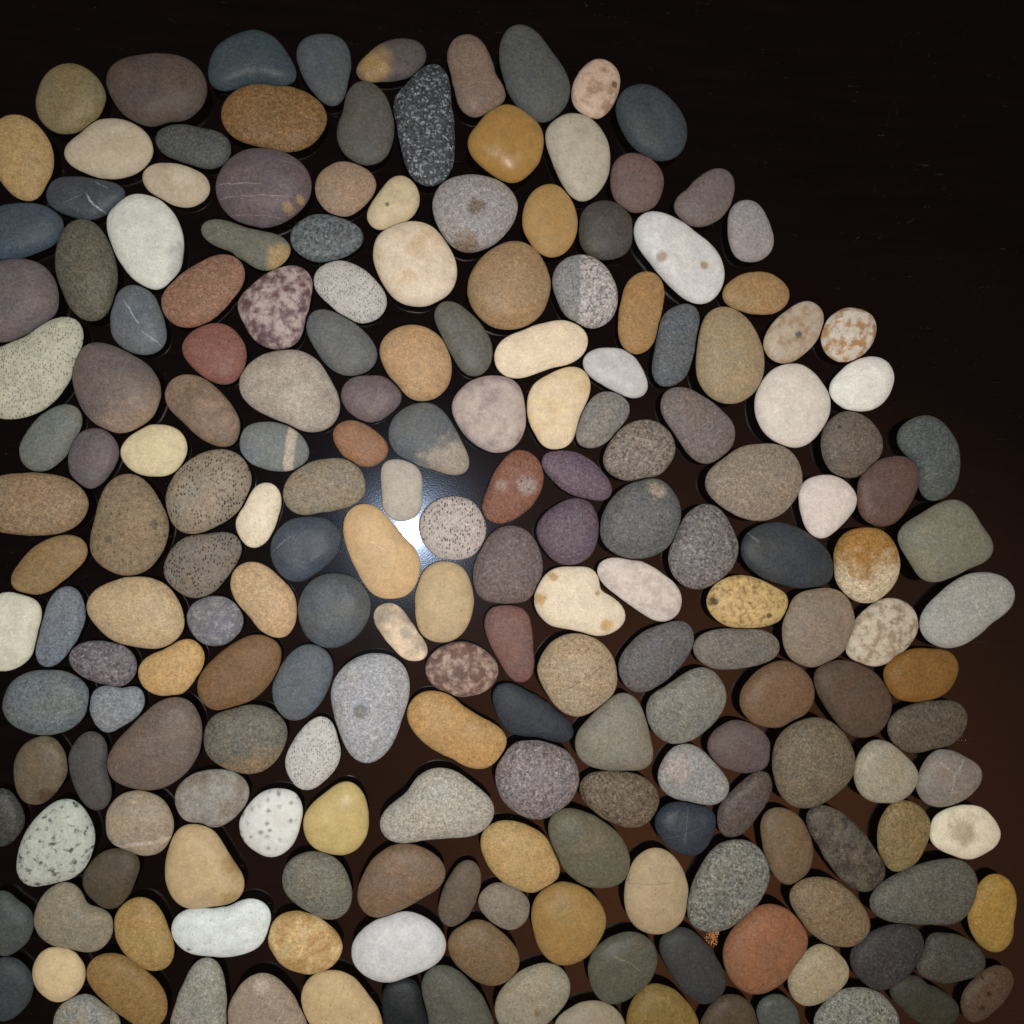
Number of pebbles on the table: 200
